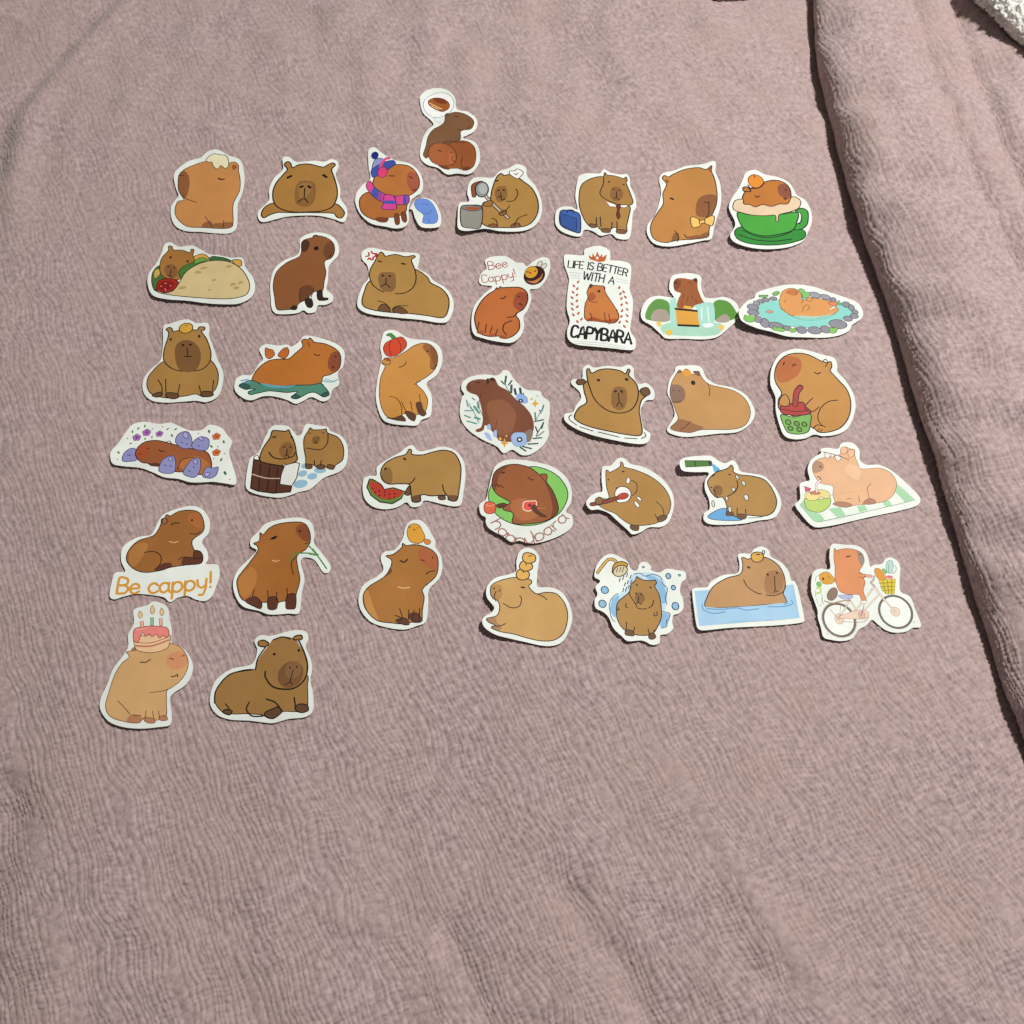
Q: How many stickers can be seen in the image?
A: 38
